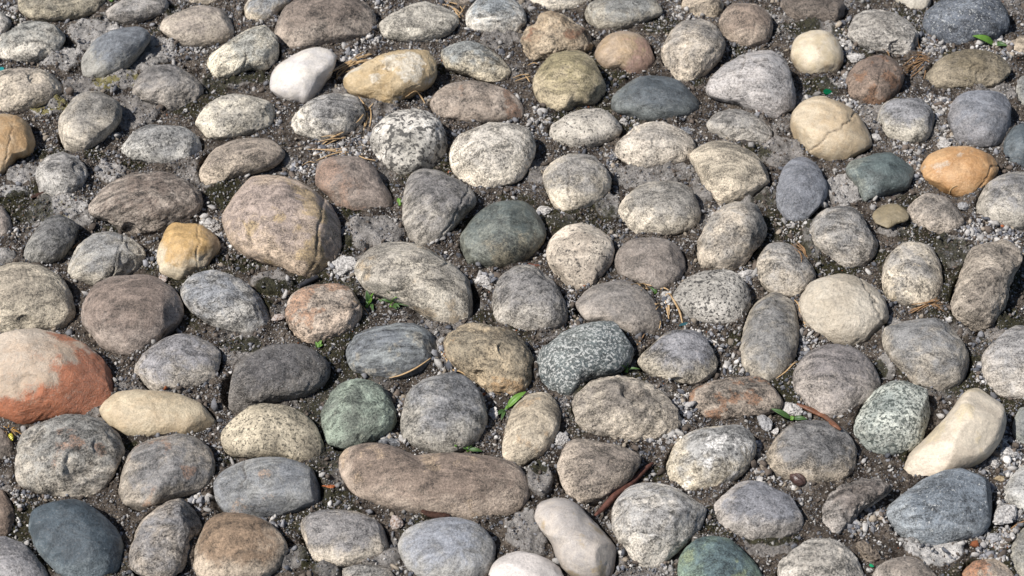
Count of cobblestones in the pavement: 138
